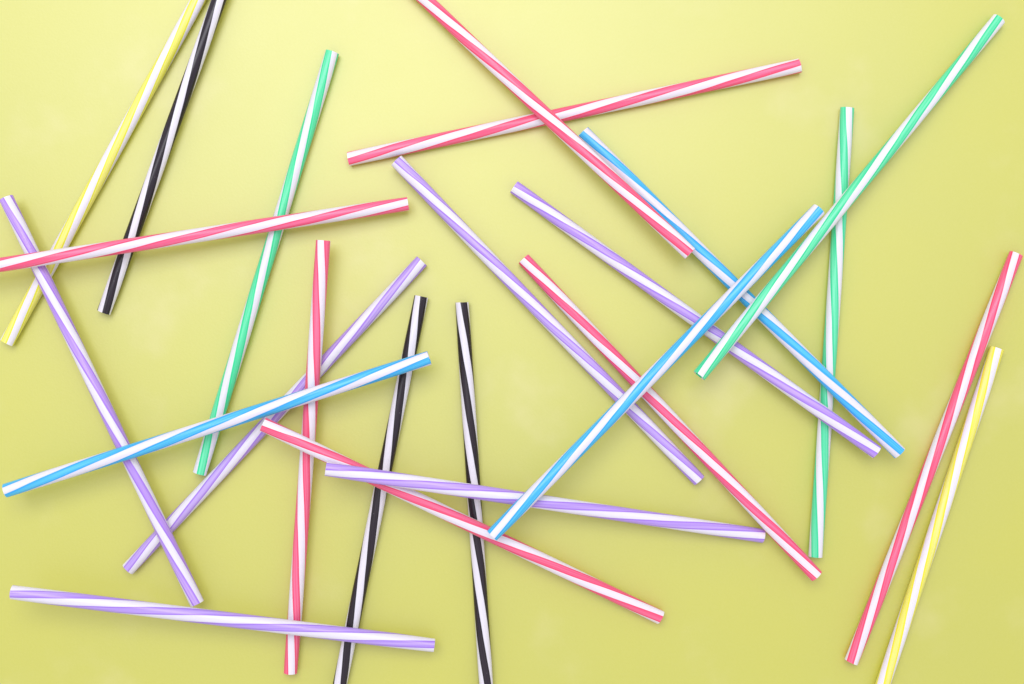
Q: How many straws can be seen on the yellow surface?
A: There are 24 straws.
